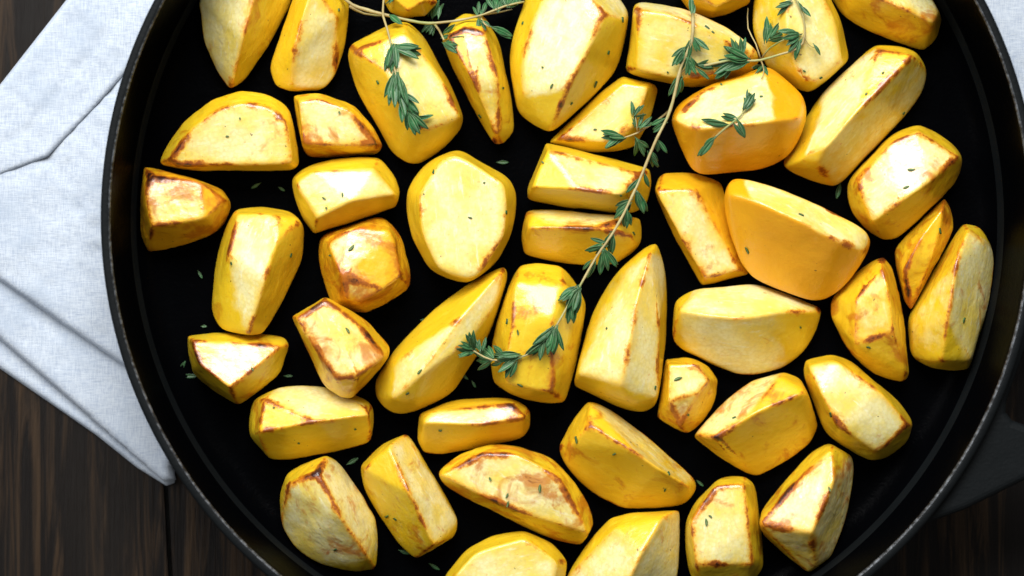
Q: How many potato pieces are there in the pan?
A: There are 47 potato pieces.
